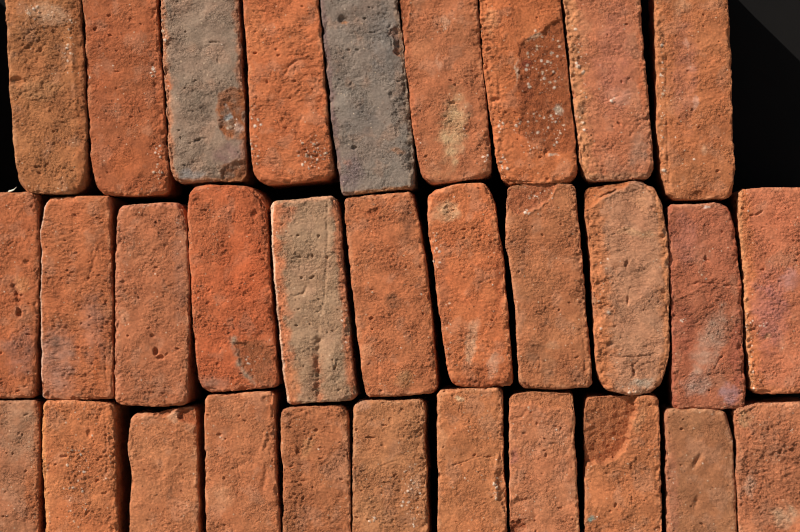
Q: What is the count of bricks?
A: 31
